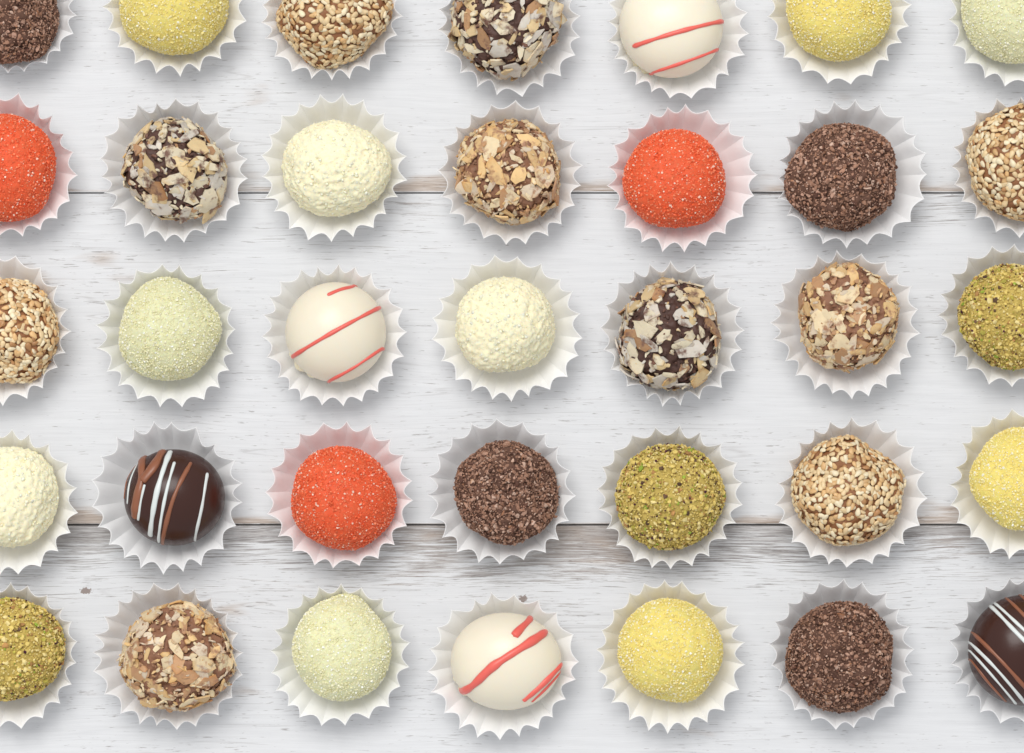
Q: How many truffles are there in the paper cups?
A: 35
